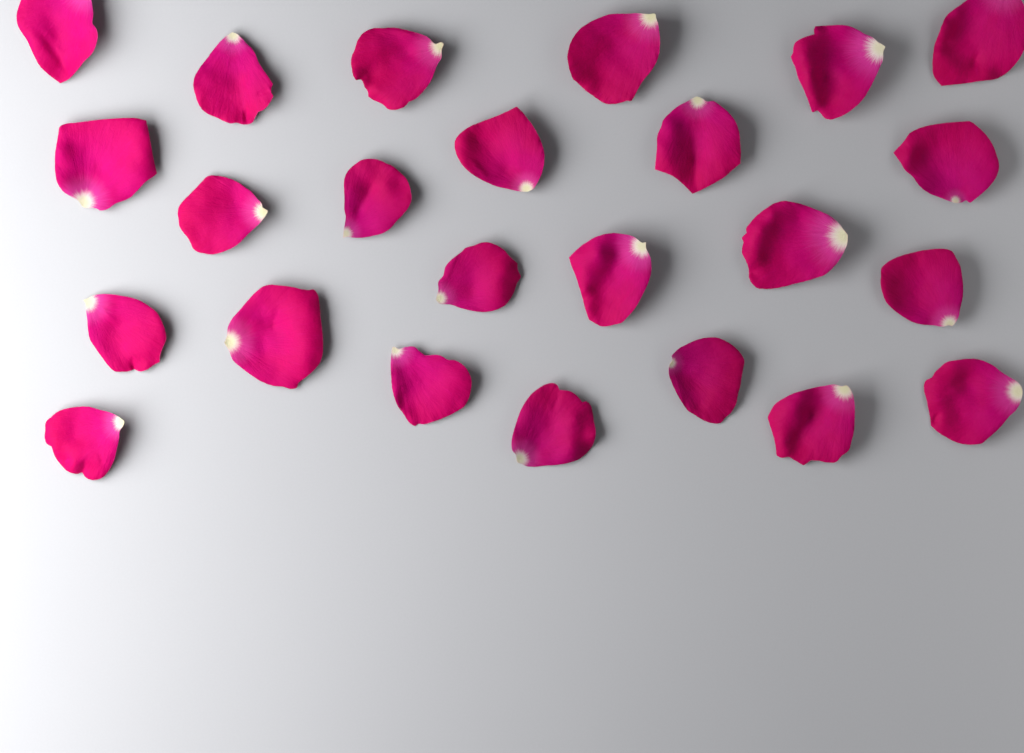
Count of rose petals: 24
